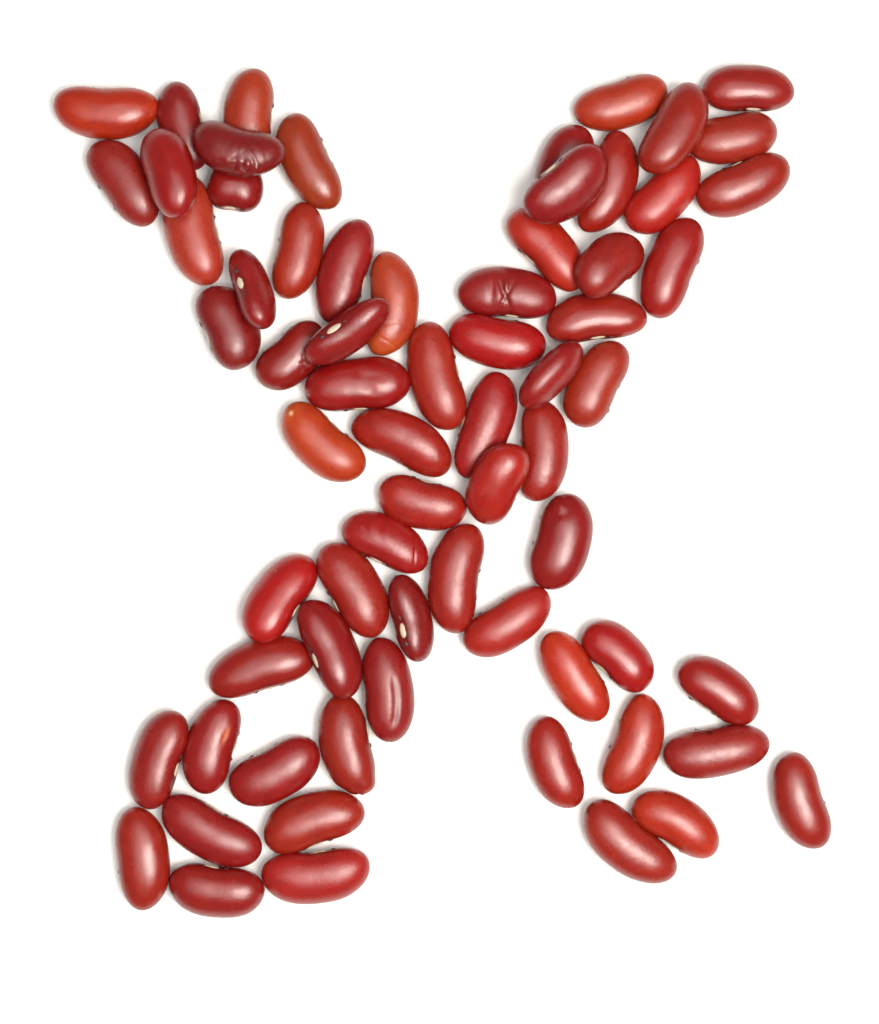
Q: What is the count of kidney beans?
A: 69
